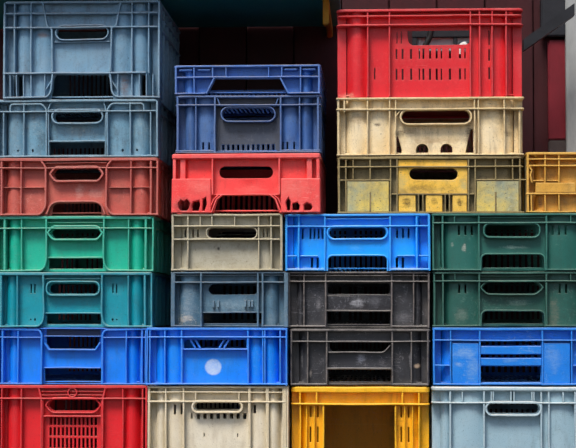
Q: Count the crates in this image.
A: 26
